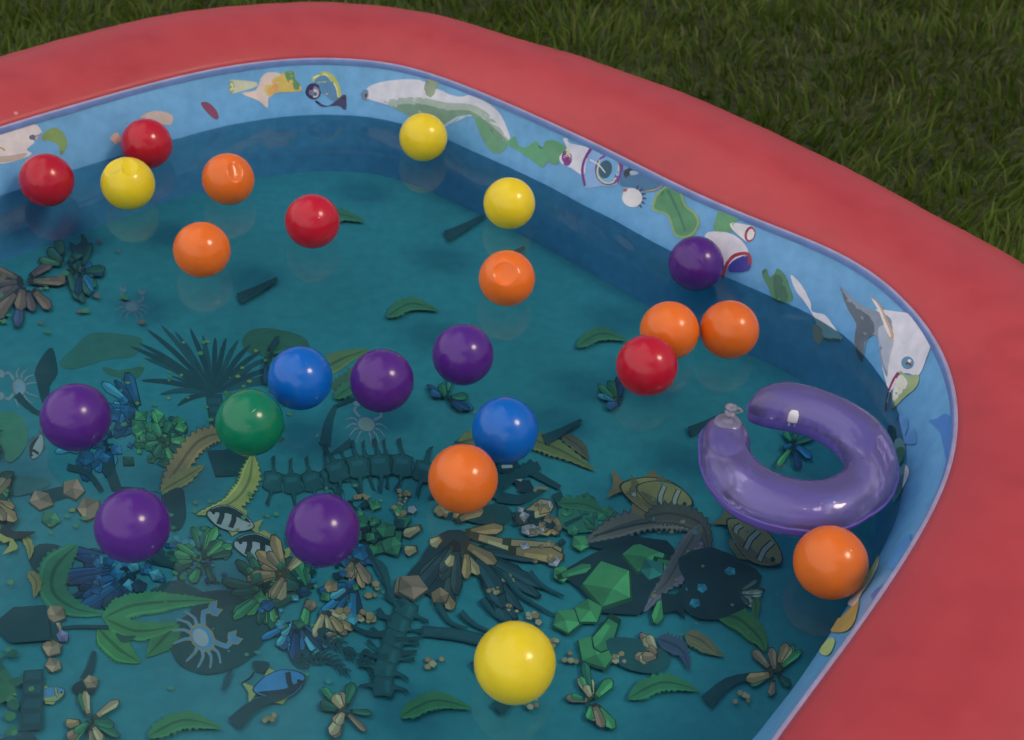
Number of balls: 24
